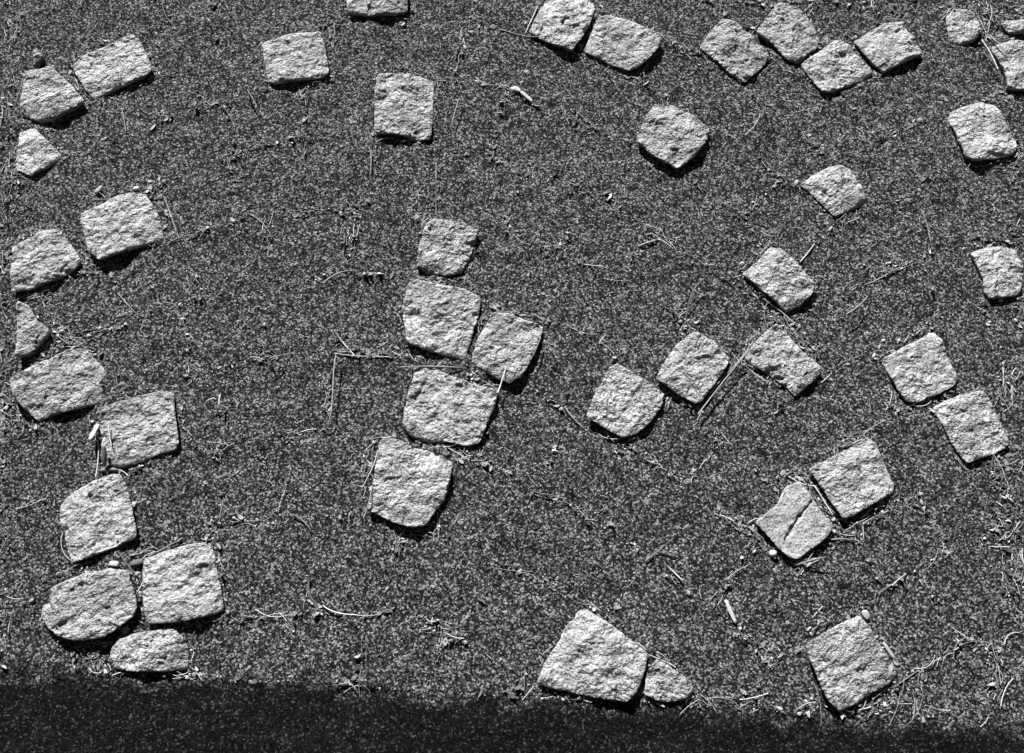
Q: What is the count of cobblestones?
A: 45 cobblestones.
